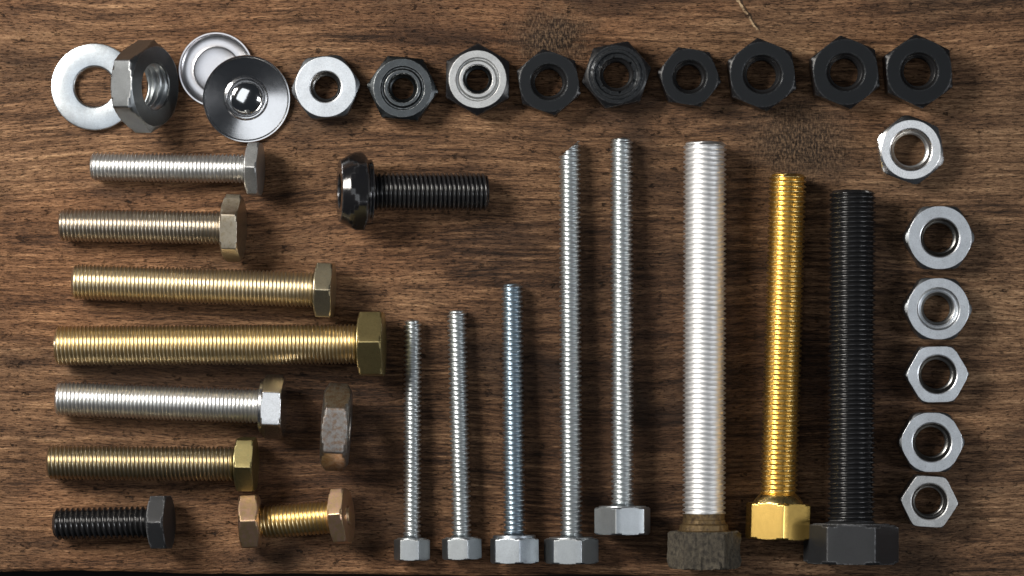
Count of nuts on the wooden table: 18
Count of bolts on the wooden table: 17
